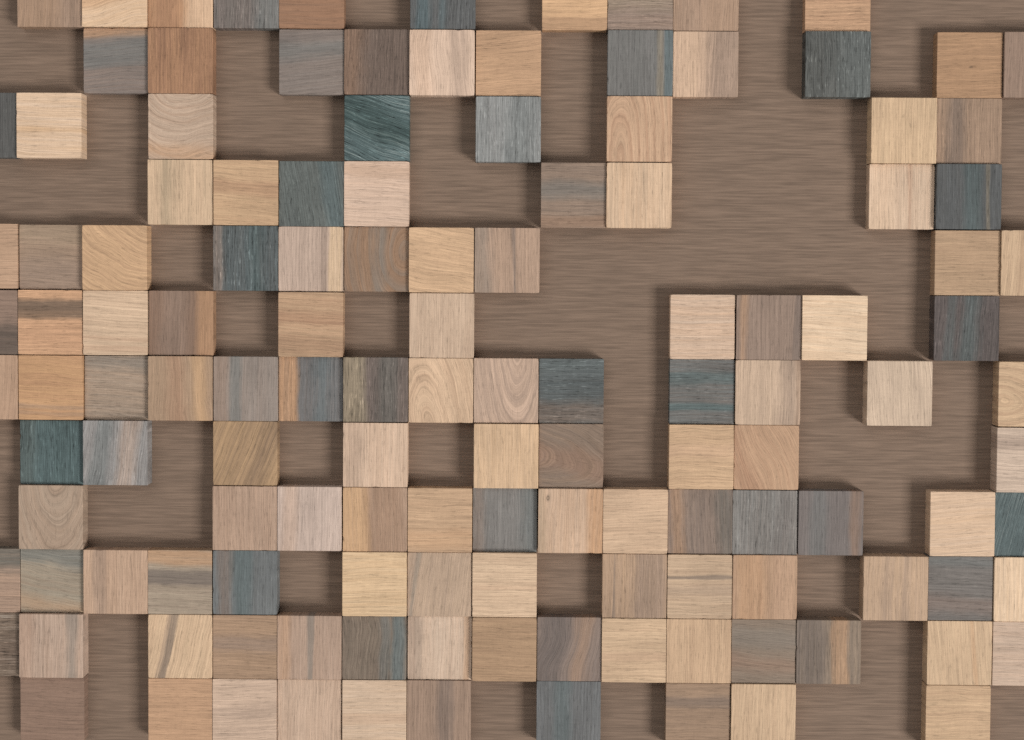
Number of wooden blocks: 132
